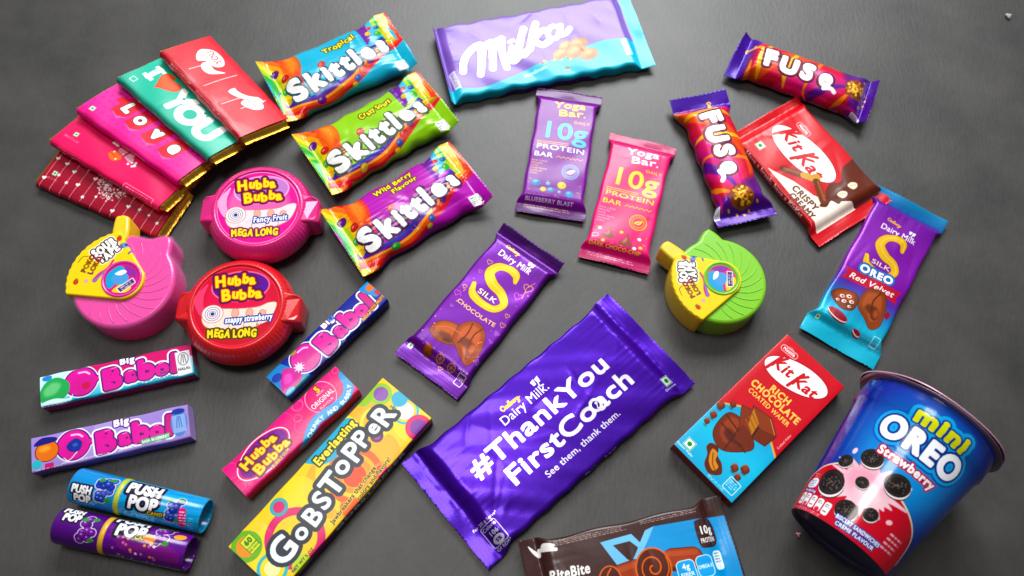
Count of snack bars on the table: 16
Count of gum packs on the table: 4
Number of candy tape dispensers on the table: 4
